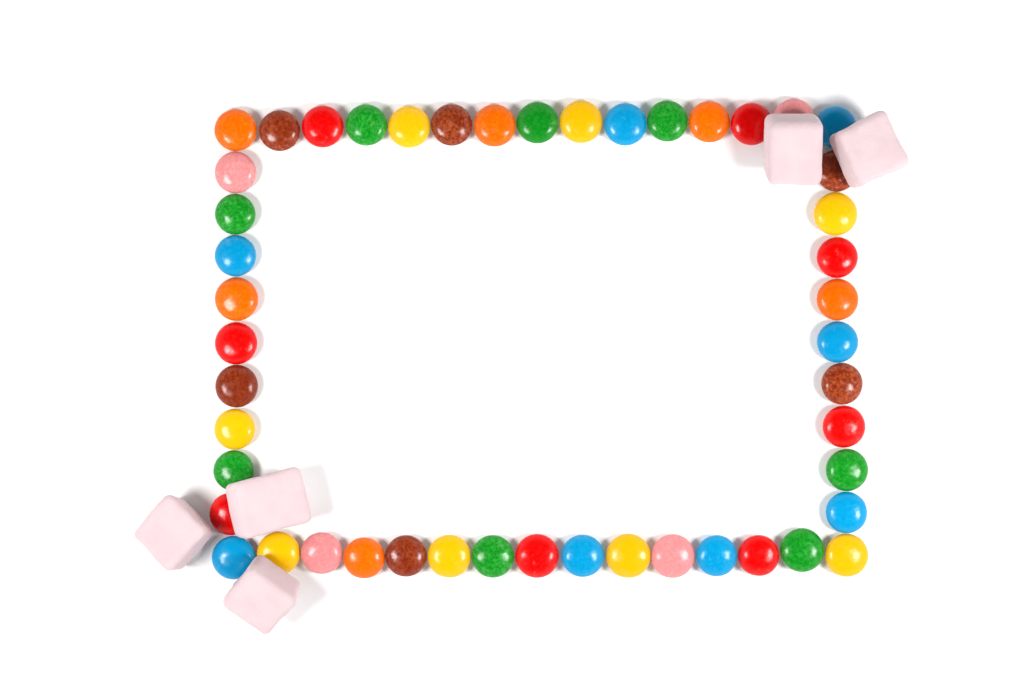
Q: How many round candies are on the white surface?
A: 48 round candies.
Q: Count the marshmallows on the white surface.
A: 5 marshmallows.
